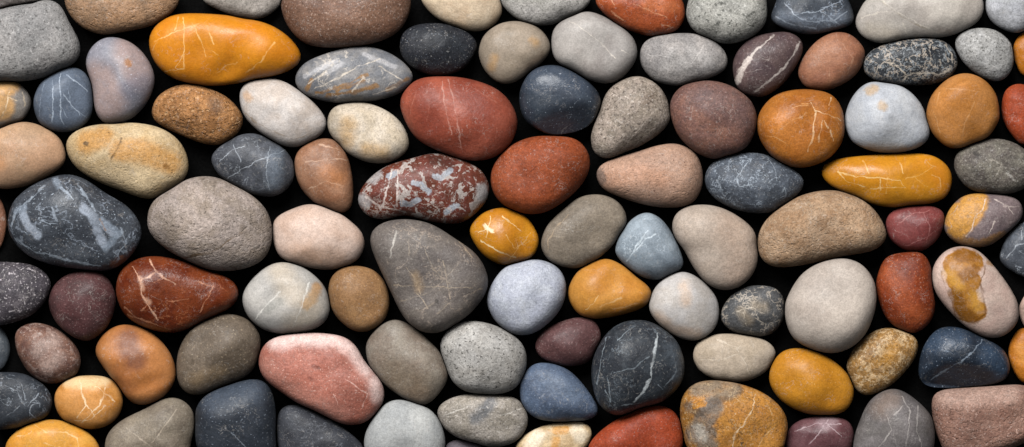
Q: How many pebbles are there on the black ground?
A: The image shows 103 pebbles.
